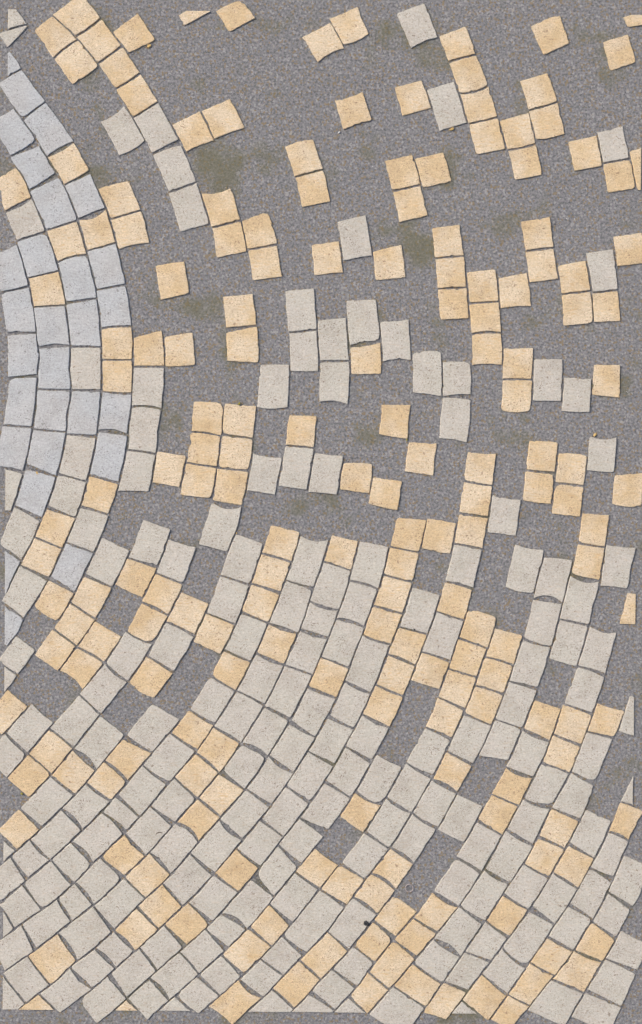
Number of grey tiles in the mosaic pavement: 28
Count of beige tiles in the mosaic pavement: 191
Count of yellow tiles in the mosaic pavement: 190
